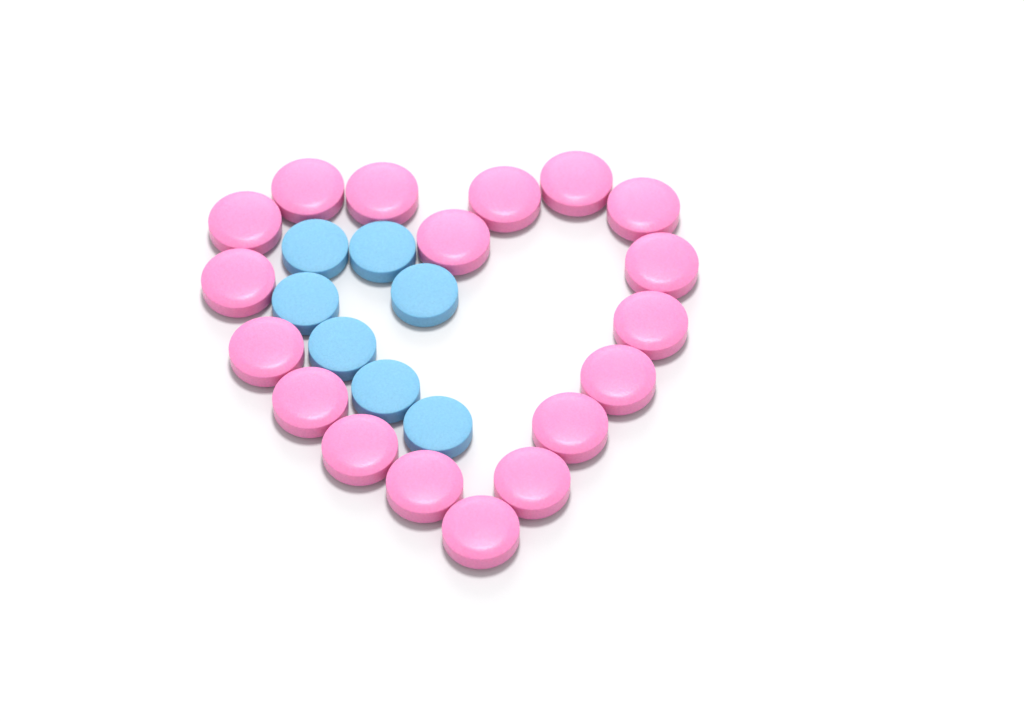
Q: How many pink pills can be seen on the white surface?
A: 18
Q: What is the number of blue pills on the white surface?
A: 7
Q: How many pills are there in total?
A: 25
